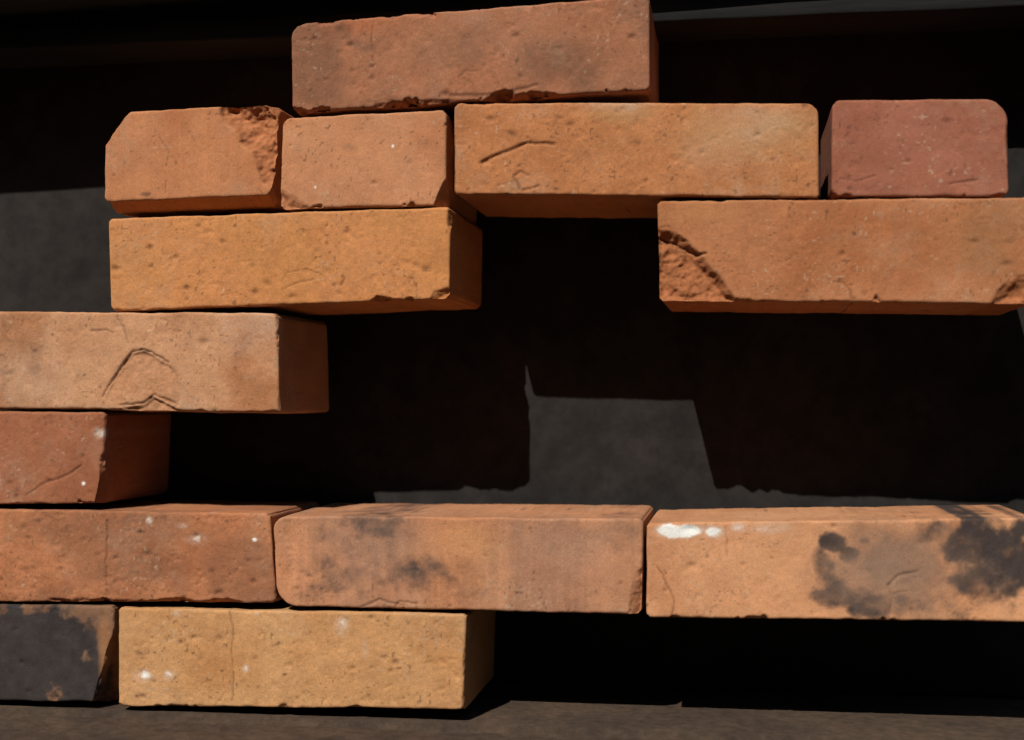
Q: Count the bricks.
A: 14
